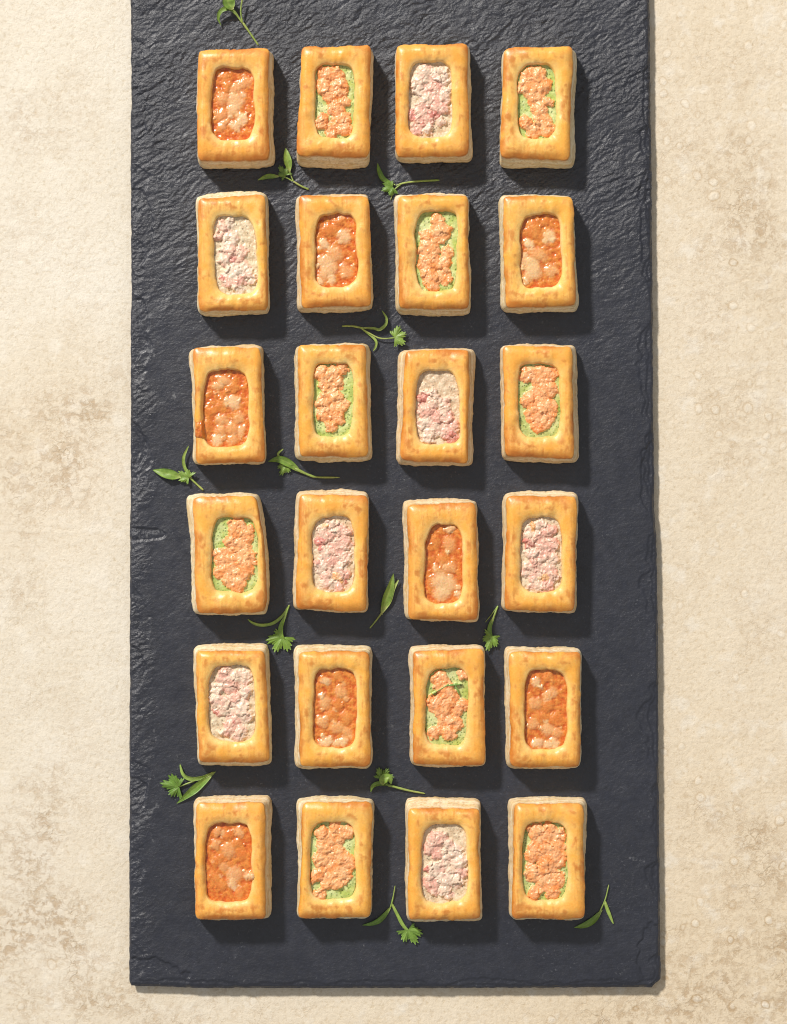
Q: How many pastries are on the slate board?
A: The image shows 24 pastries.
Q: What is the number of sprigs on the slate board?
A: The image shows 13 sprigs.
